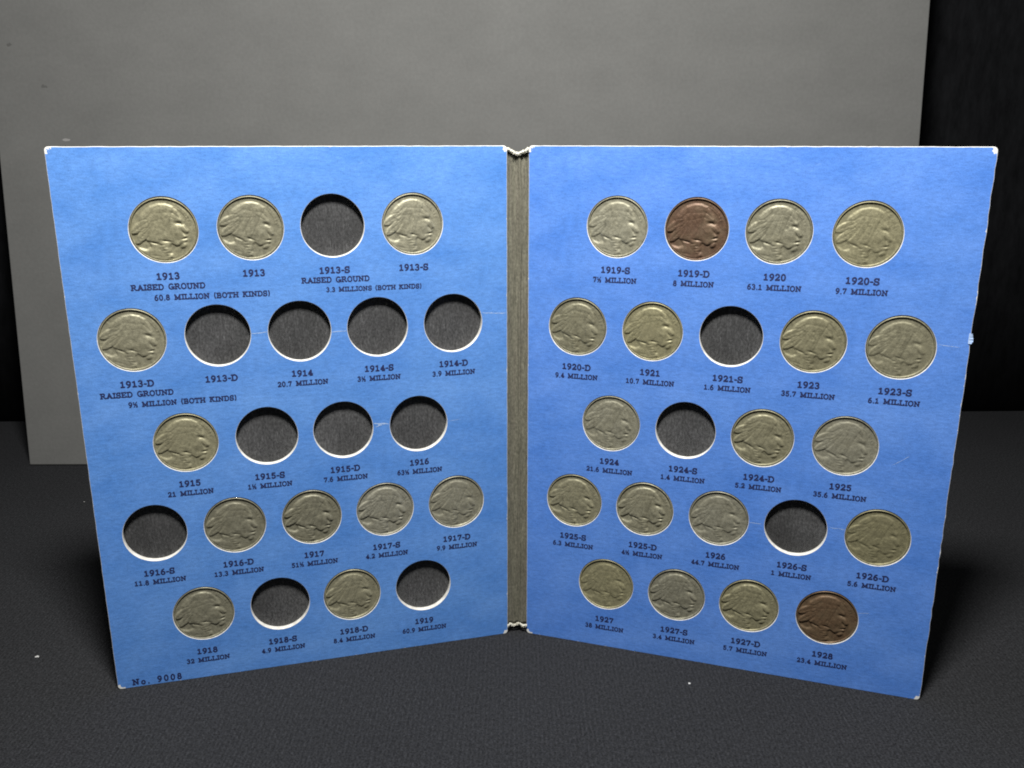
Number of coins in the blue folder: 30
